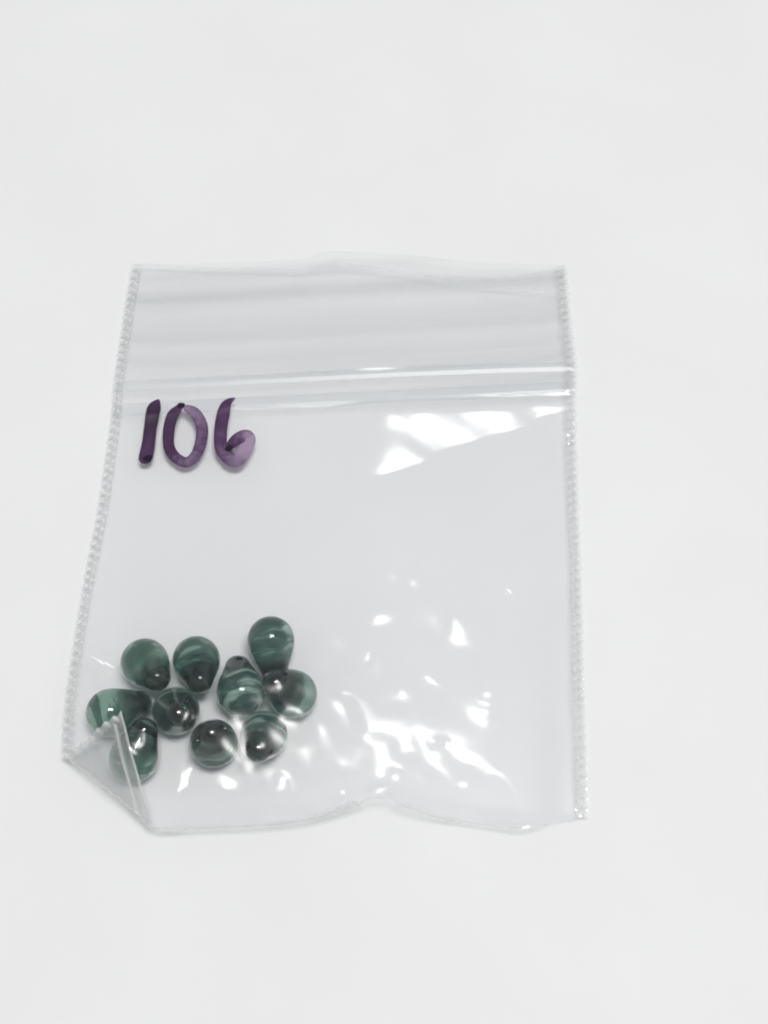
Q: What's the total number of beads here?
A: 10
